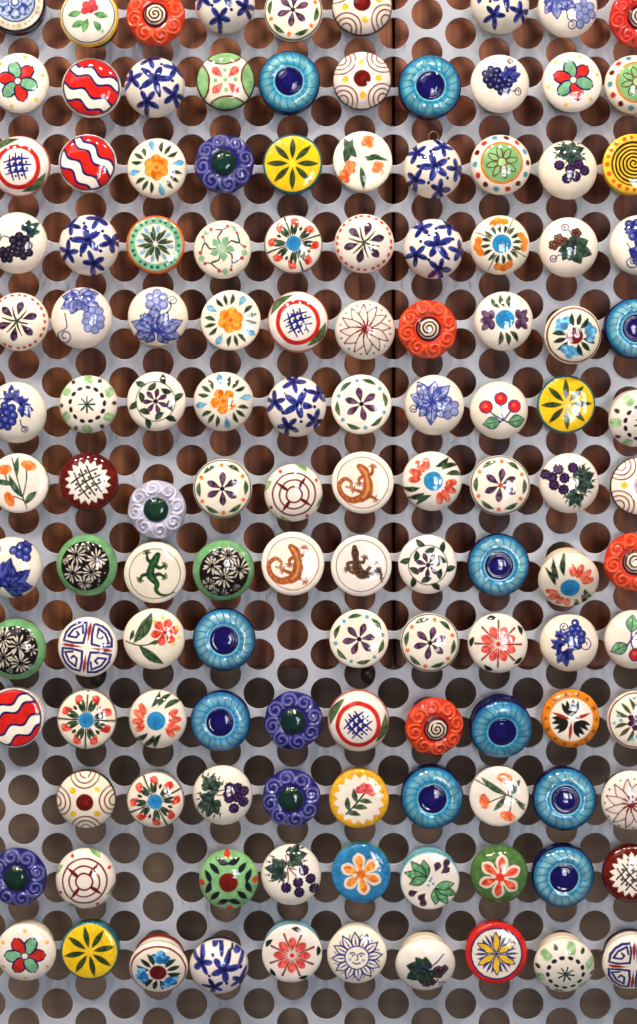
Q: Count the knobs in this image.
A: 126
